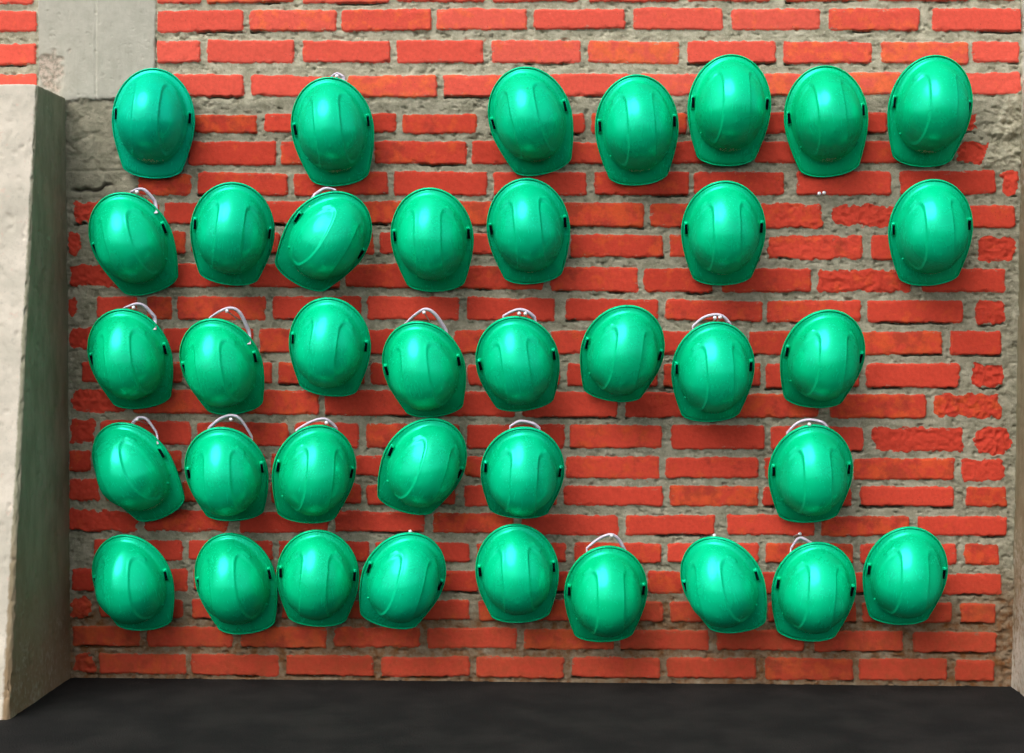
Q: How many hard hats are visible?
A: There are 37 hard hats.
